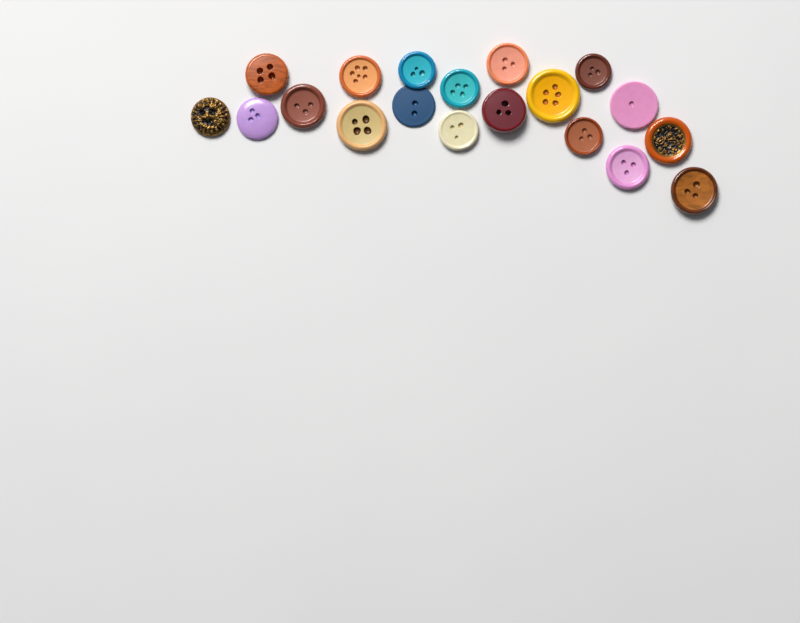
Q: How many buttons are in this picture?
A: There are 19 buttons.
